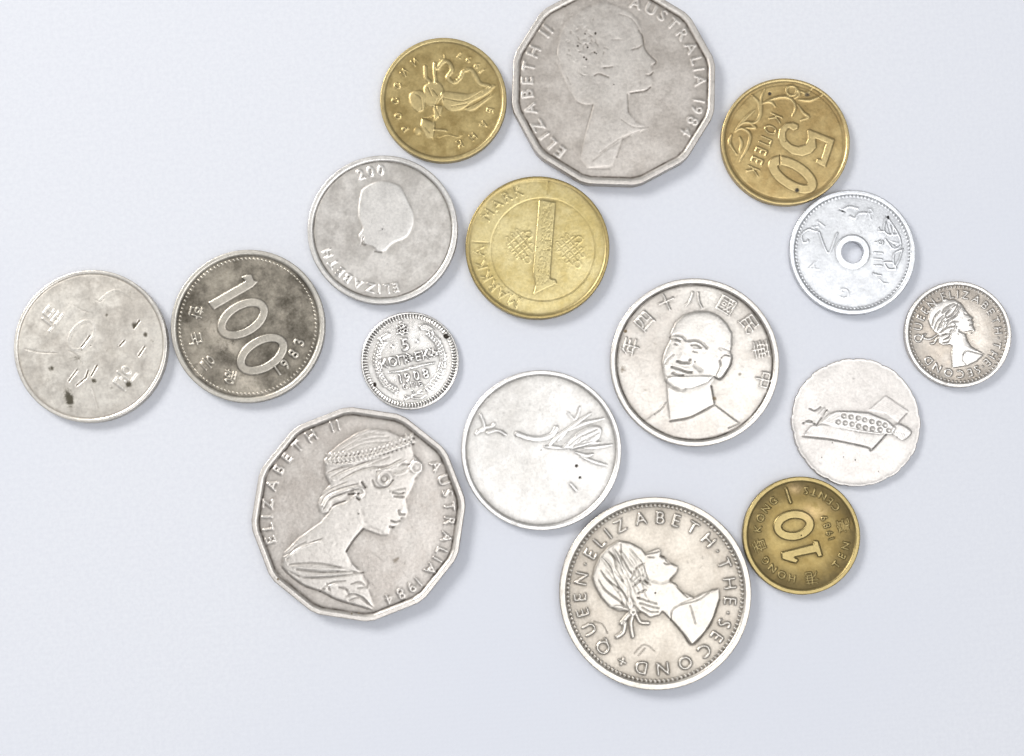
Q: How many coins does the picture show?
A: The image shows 16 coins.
